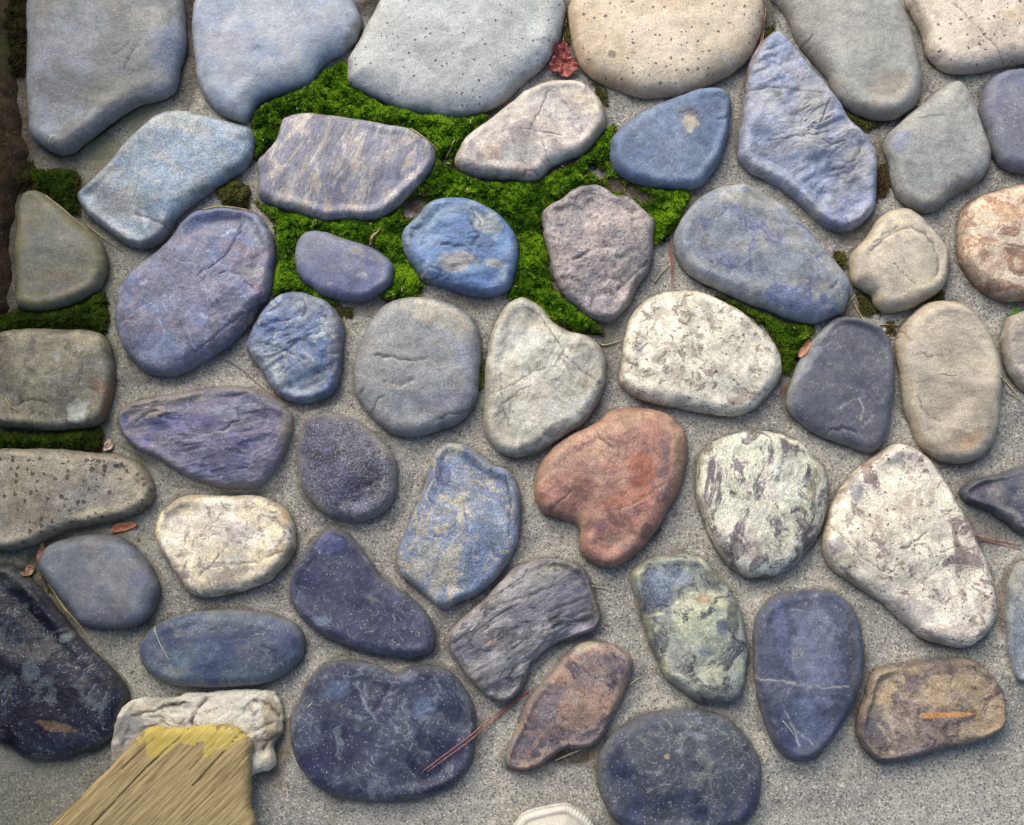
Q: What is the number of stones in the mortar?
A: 50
